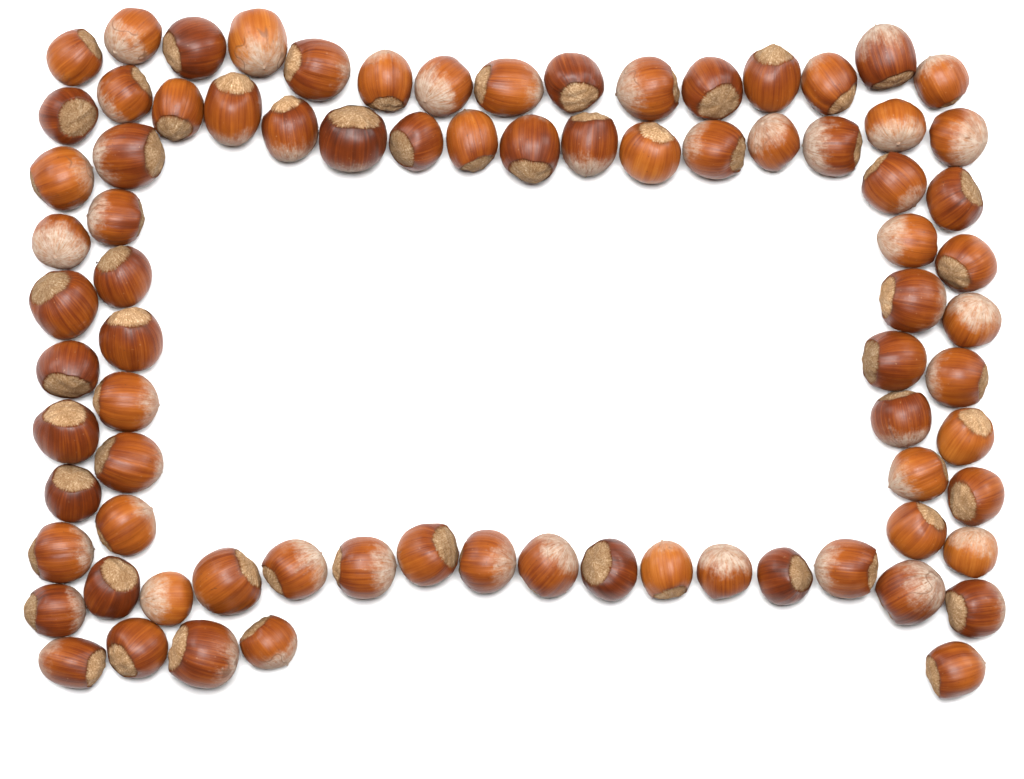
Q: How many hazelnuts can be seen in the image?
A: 80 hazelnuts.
